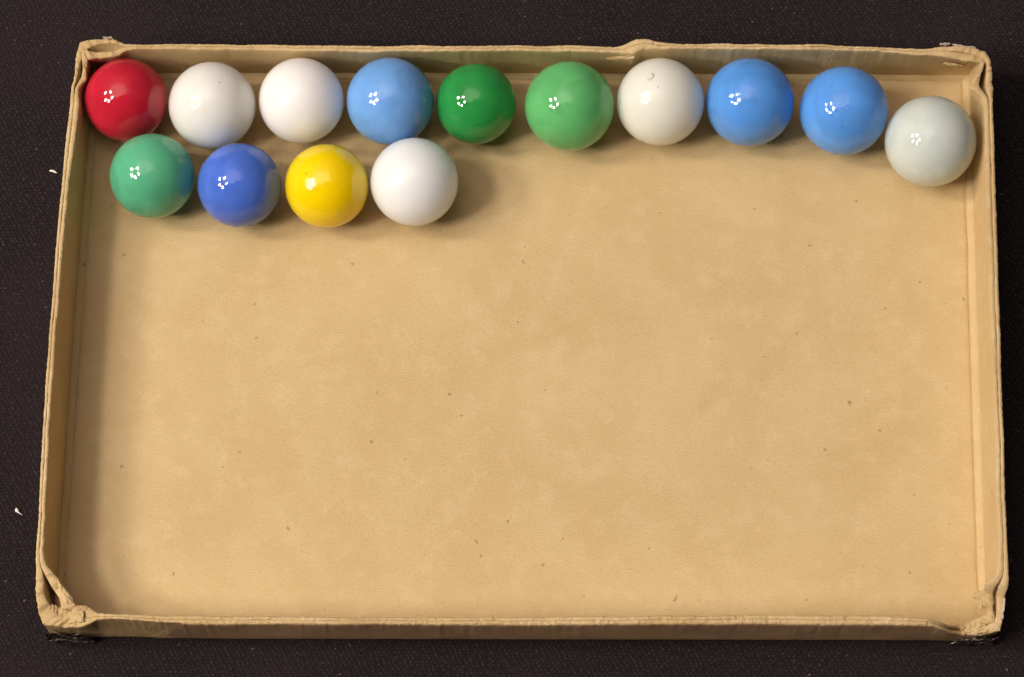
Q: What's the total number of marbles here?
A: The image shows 14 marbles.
